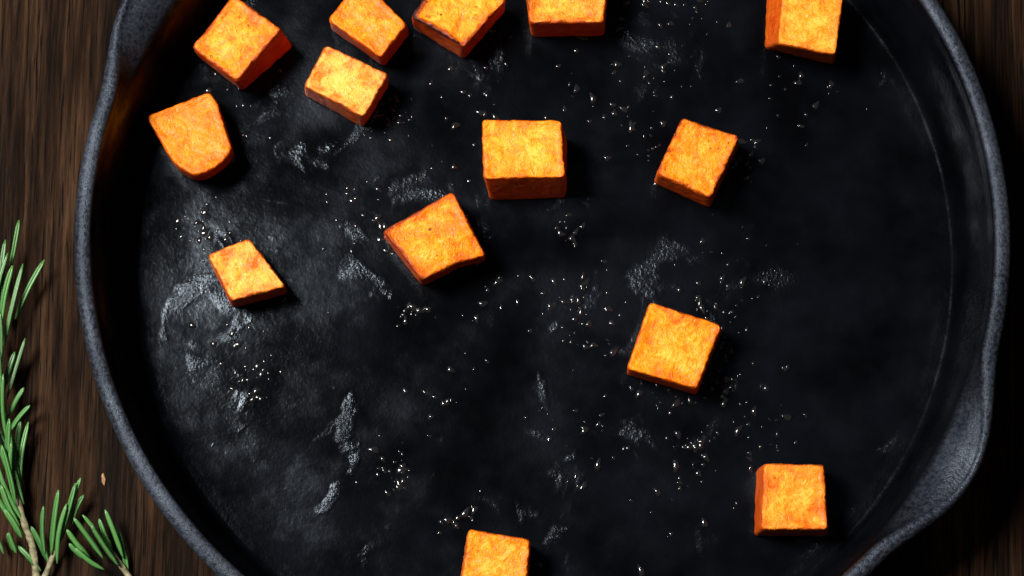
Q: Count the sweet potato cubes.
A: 14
